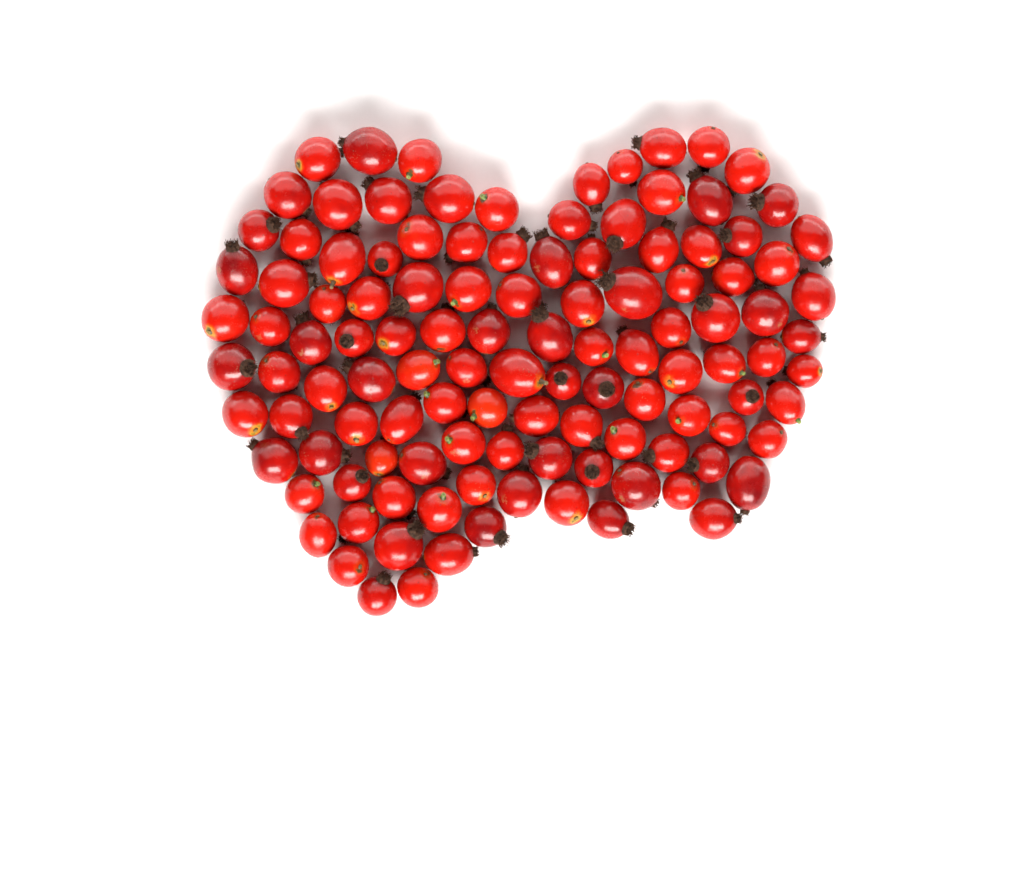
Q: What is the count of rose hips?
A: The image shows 116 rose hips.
